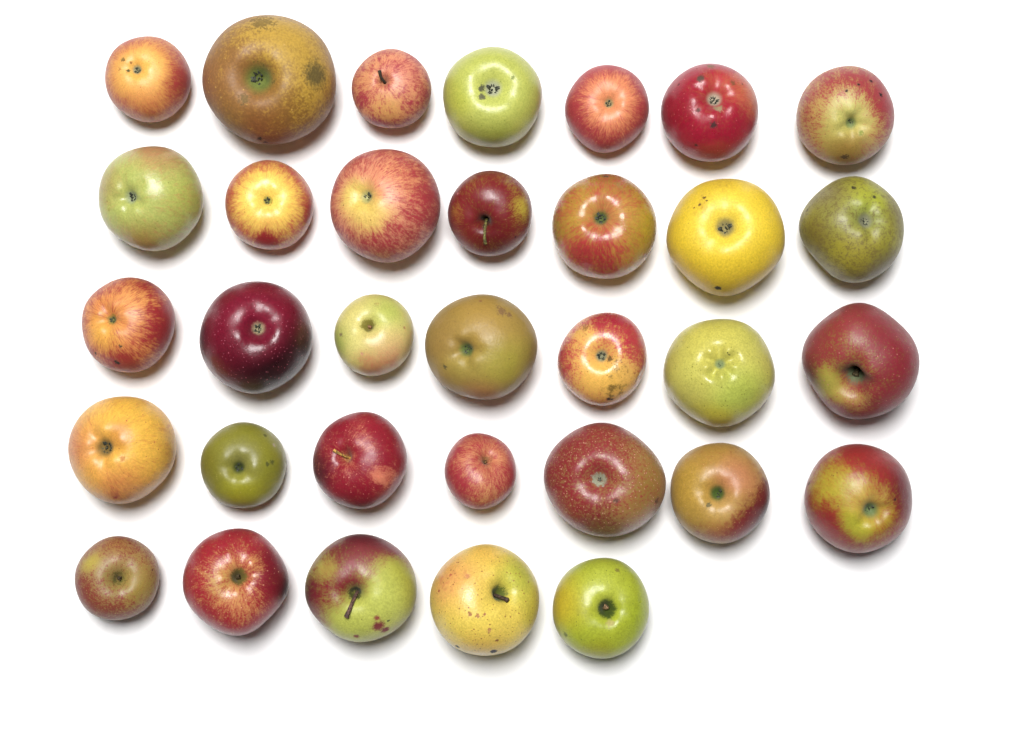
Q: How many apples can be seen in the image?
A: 33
